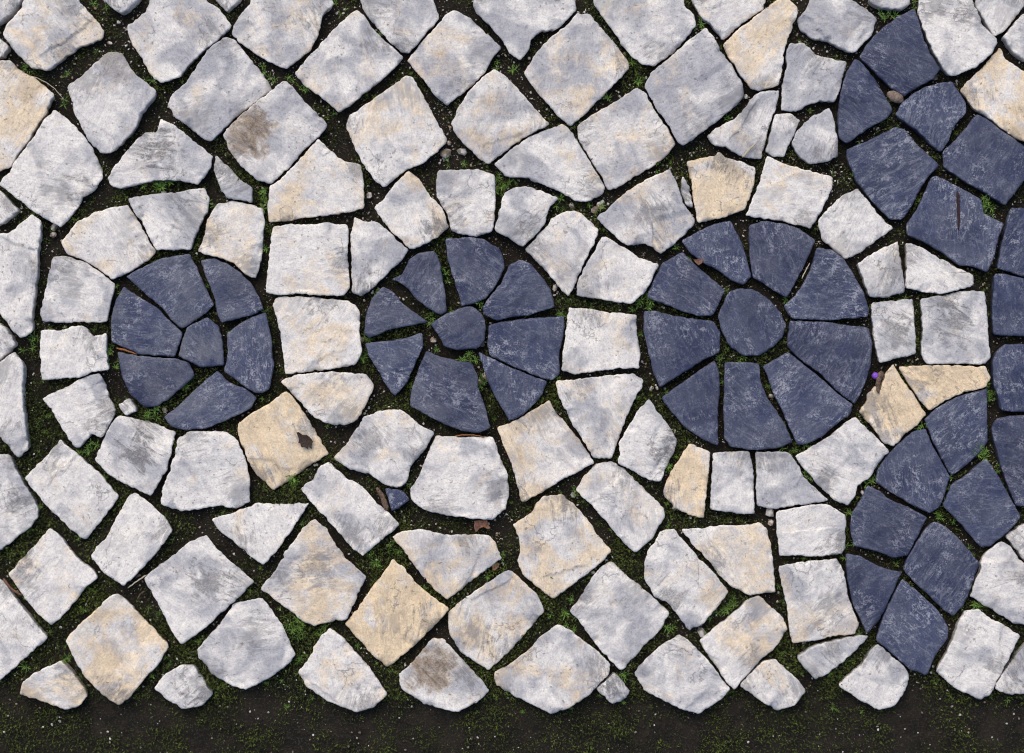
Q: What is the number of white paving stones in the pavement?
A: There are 118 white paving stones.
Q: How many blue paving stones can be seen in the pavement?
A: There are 44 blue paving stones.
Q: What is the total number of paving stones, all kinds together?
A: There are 162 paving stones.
